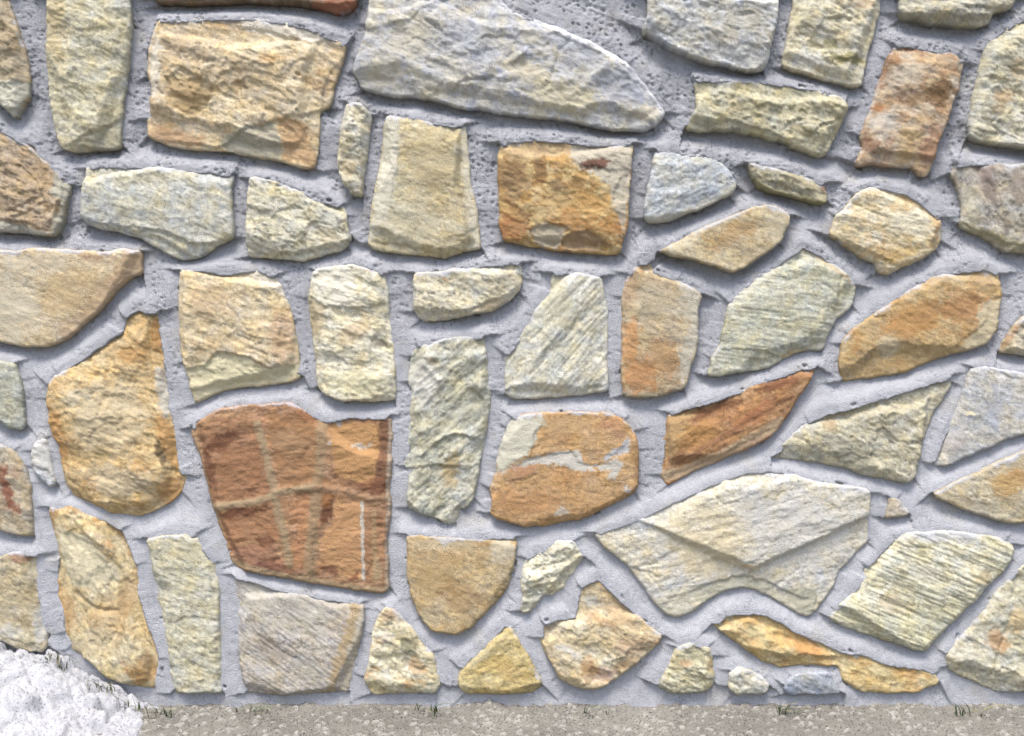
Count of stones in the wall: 59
